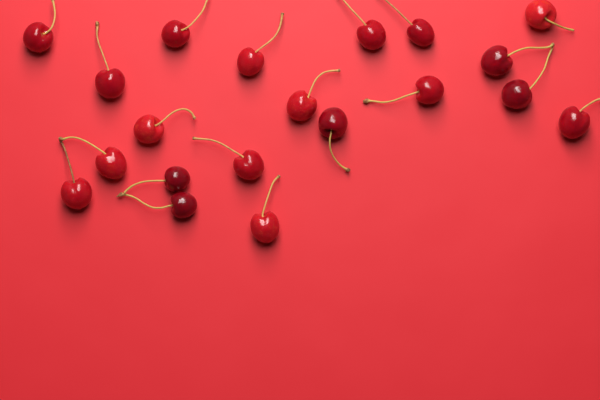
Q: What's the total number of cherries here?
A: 20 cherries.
